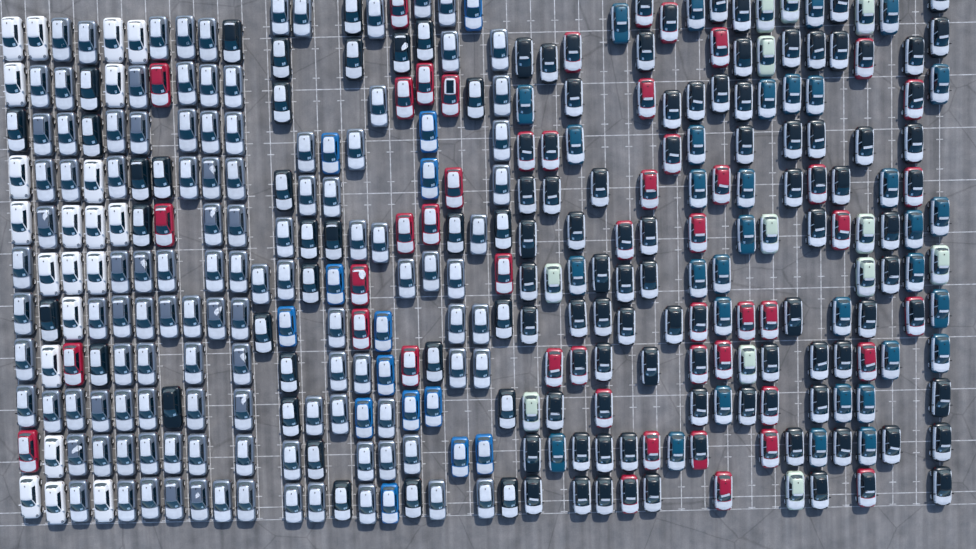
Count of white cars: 21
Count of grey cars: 111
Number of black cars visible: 102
